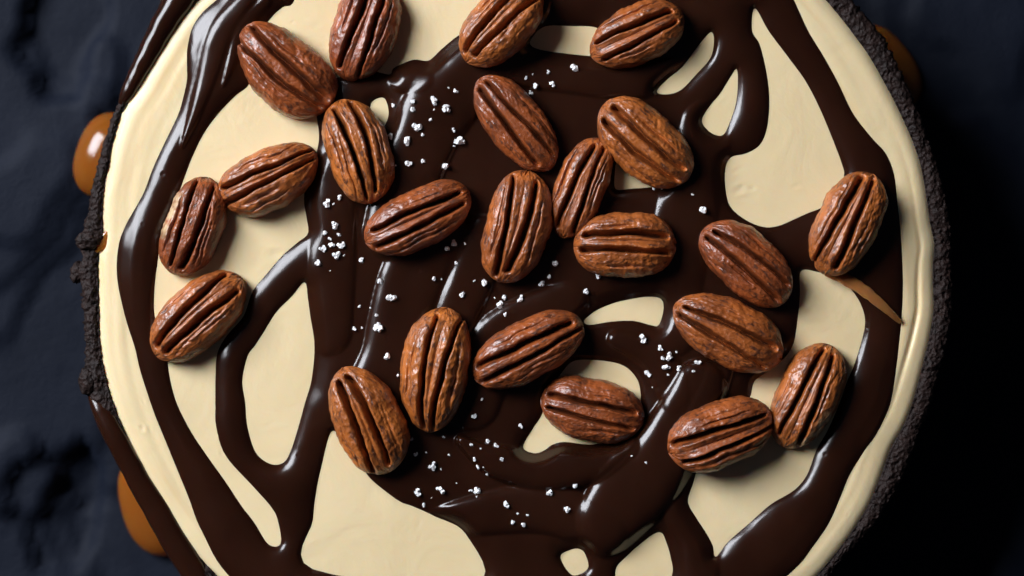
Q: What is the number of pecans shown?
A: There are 23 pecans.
